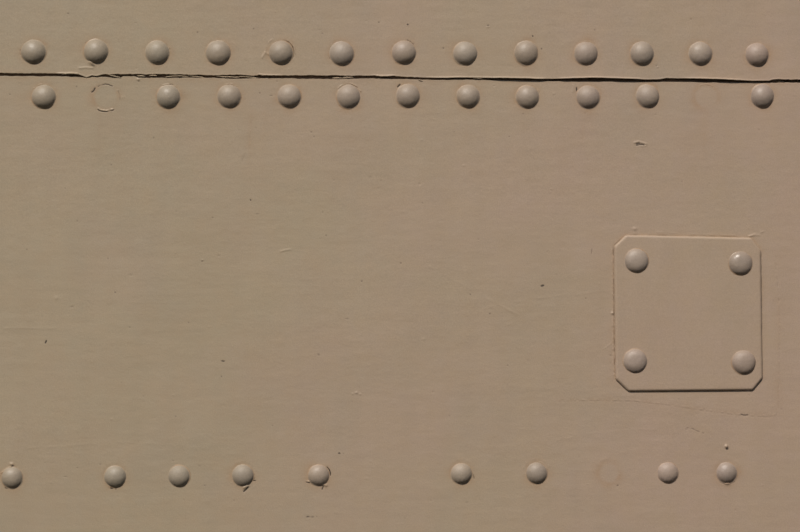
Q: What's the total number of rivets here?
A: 37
